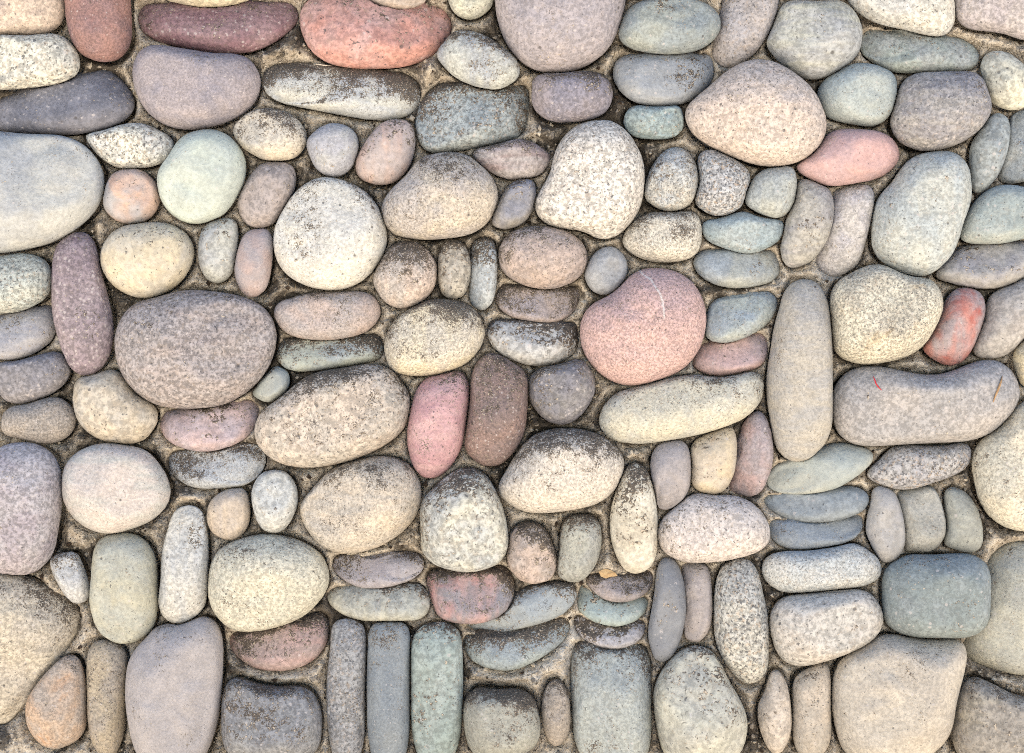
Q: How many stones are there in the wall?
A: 149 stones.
